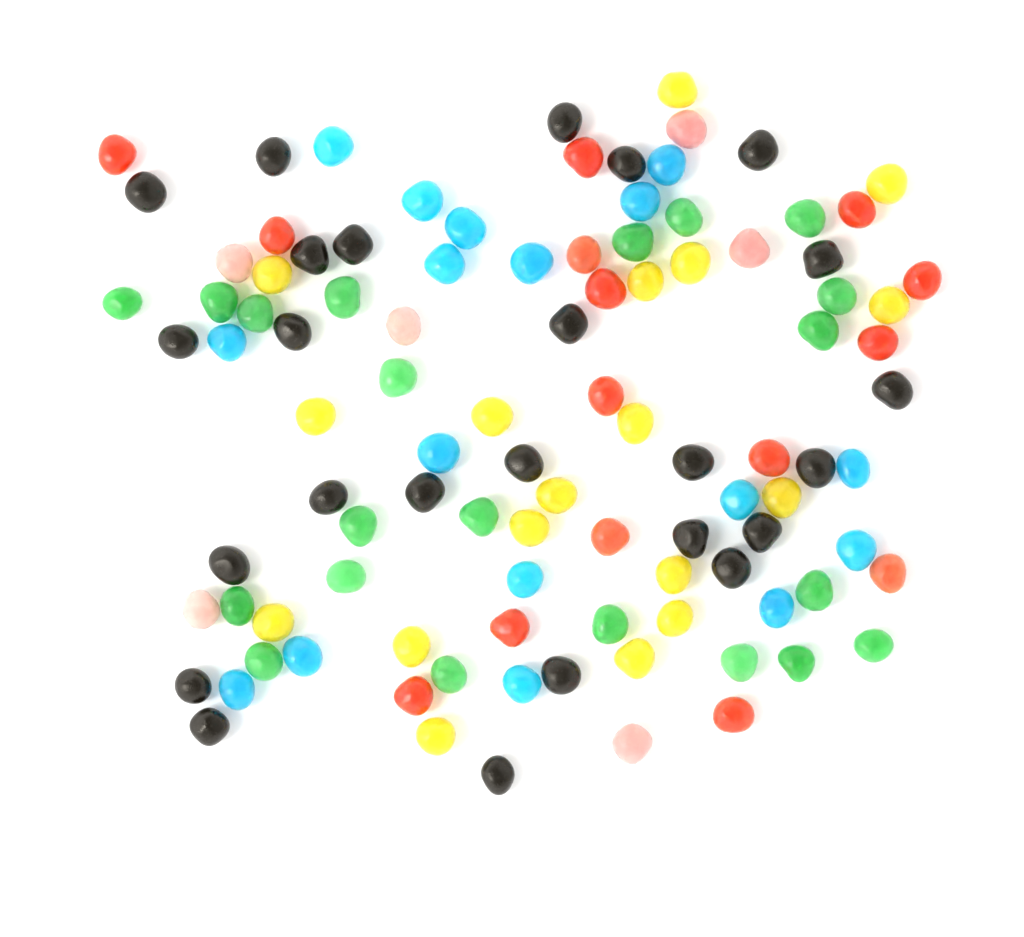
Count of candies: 102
